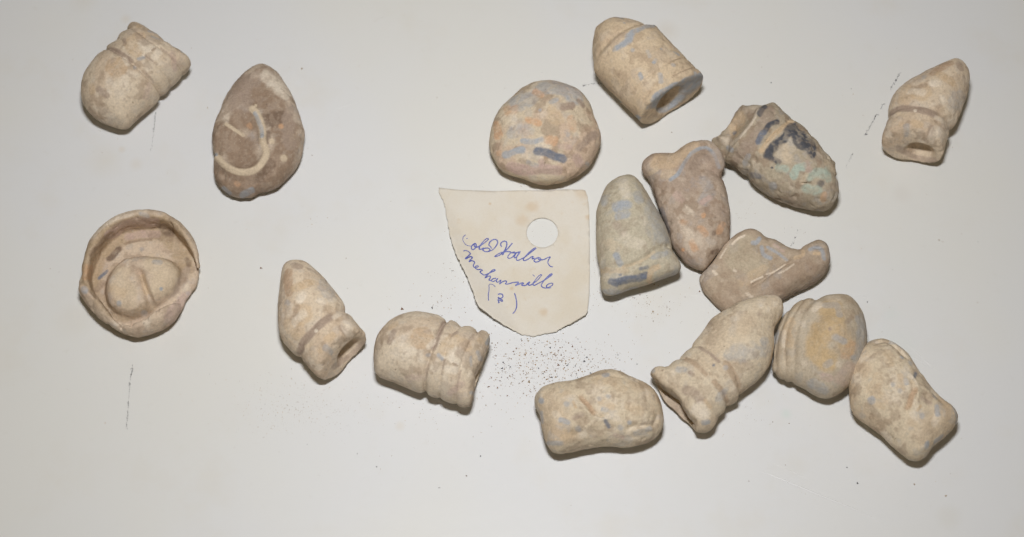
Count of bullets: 16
